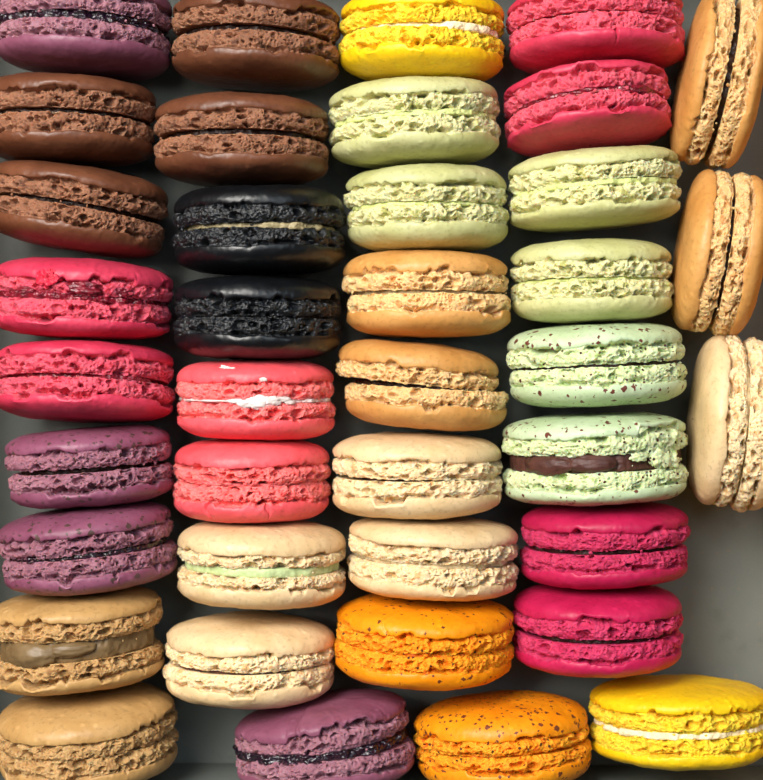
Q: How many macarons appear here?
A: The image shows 39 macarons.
